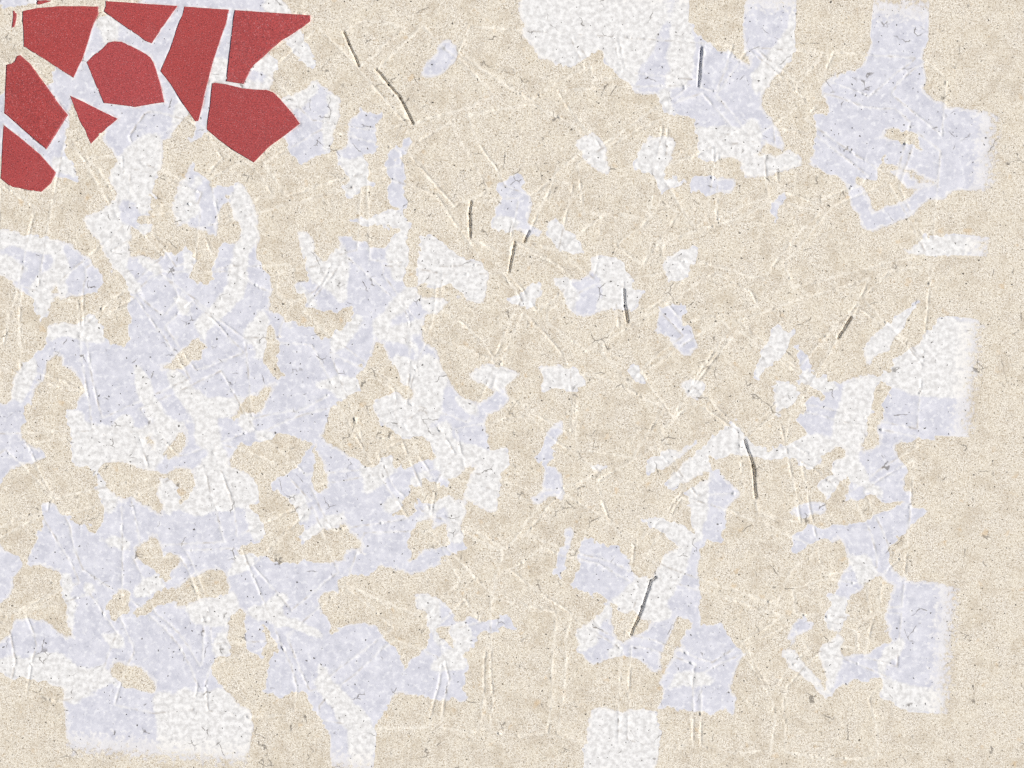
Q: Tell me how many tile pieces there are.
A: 11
